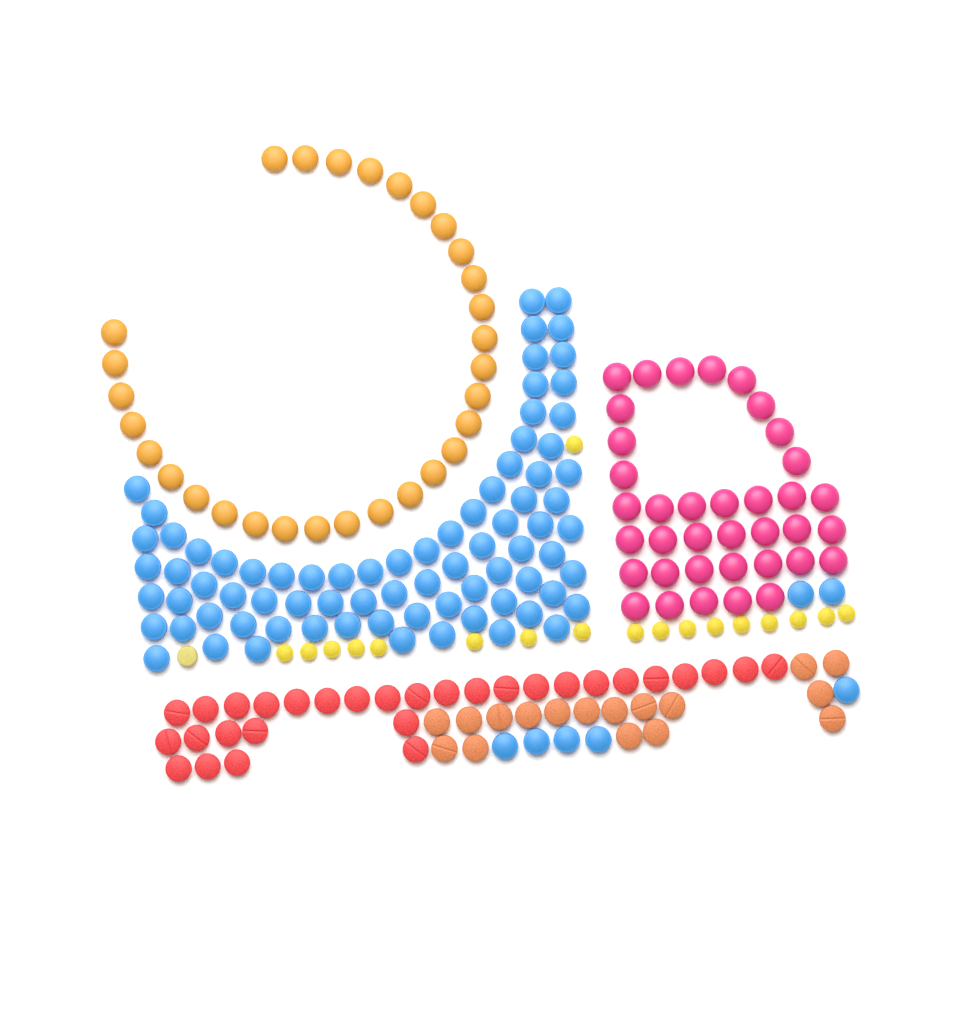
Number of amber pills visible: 30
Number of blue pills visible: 85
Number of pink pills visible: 37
